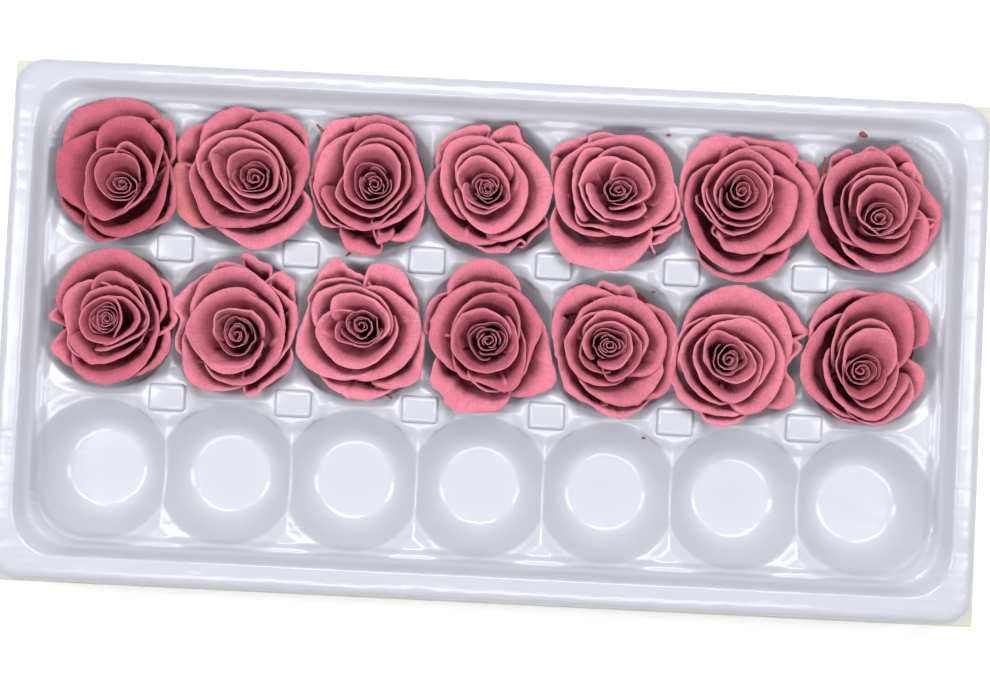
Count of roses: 14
